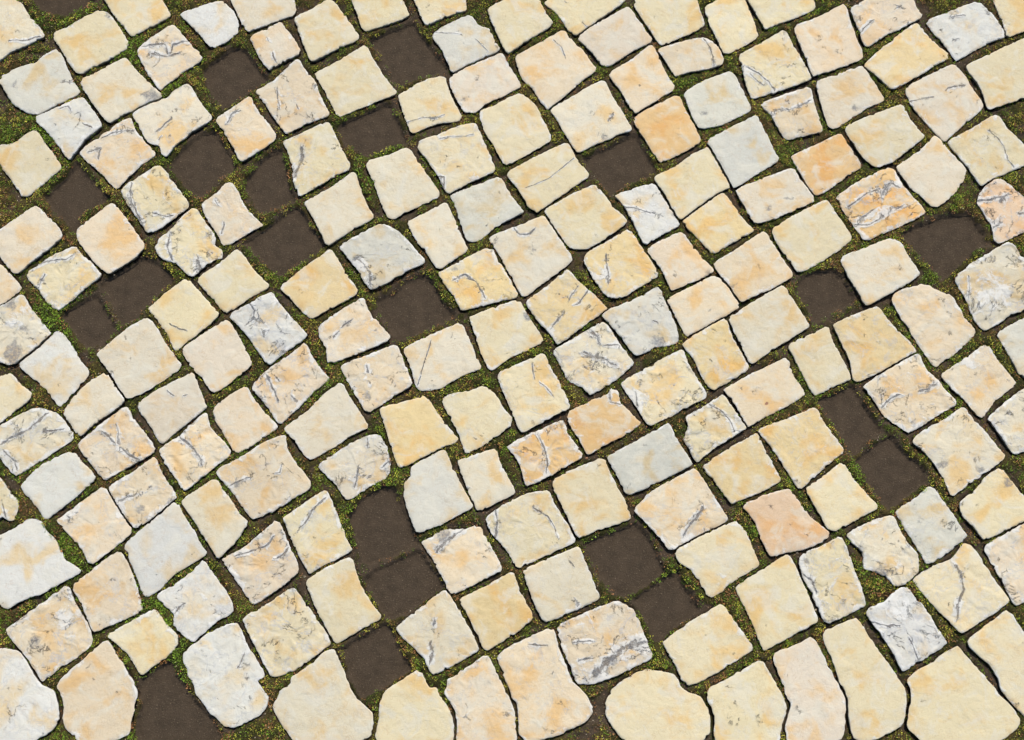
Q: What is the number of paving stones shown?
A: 178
